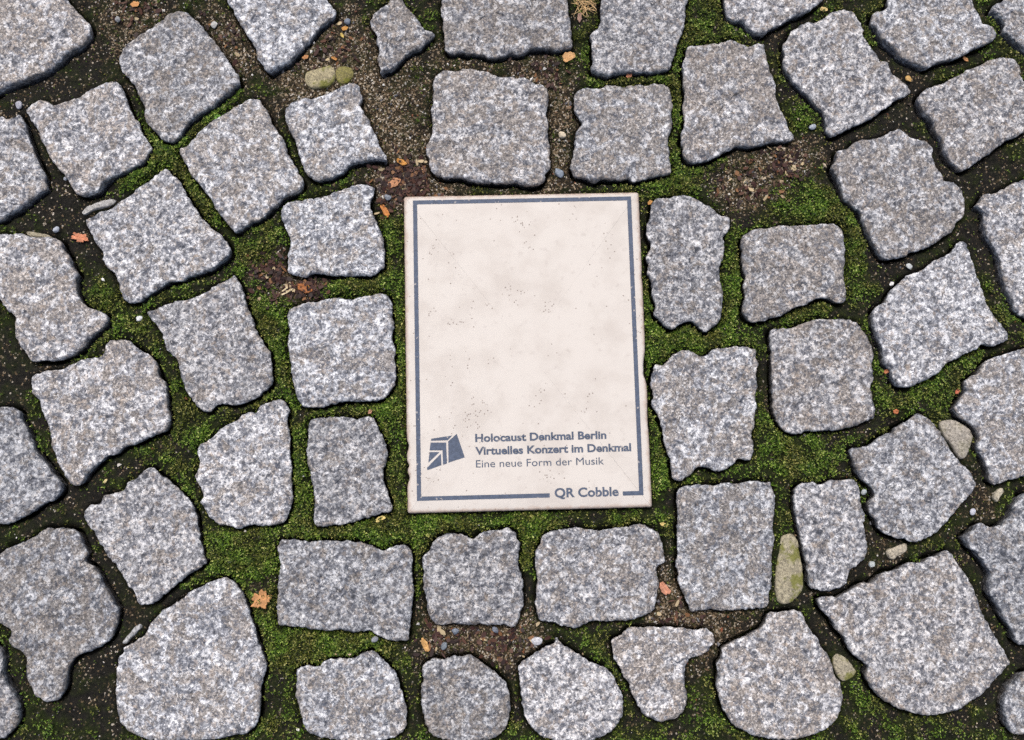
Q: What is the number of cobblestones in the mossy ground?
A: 53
